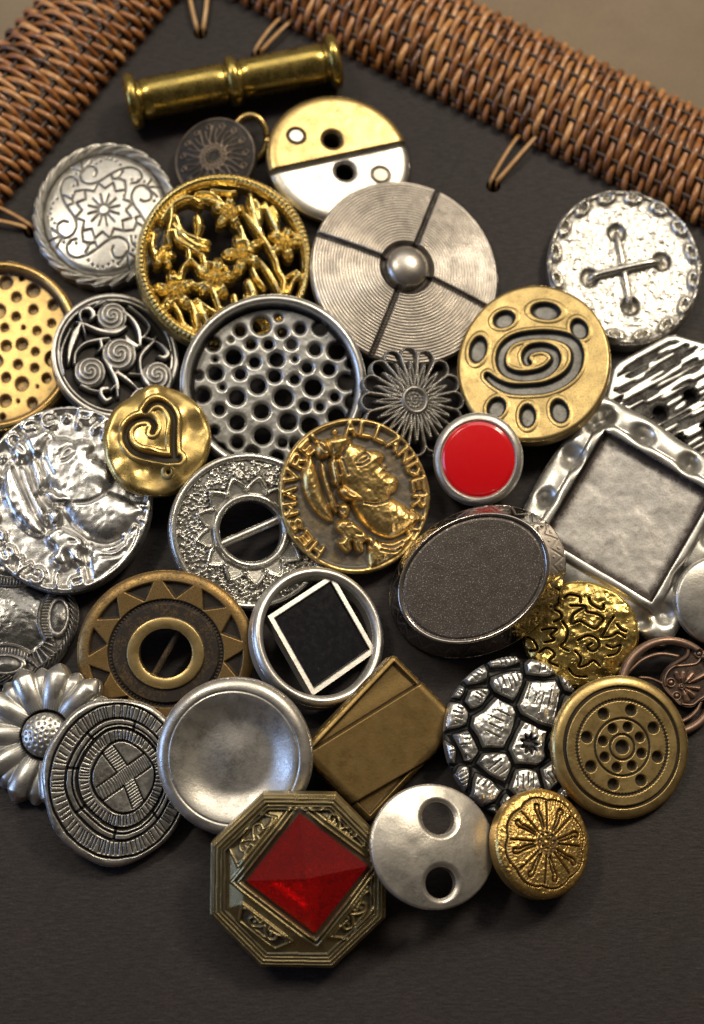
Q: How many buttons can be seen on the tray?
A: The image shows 34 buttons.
